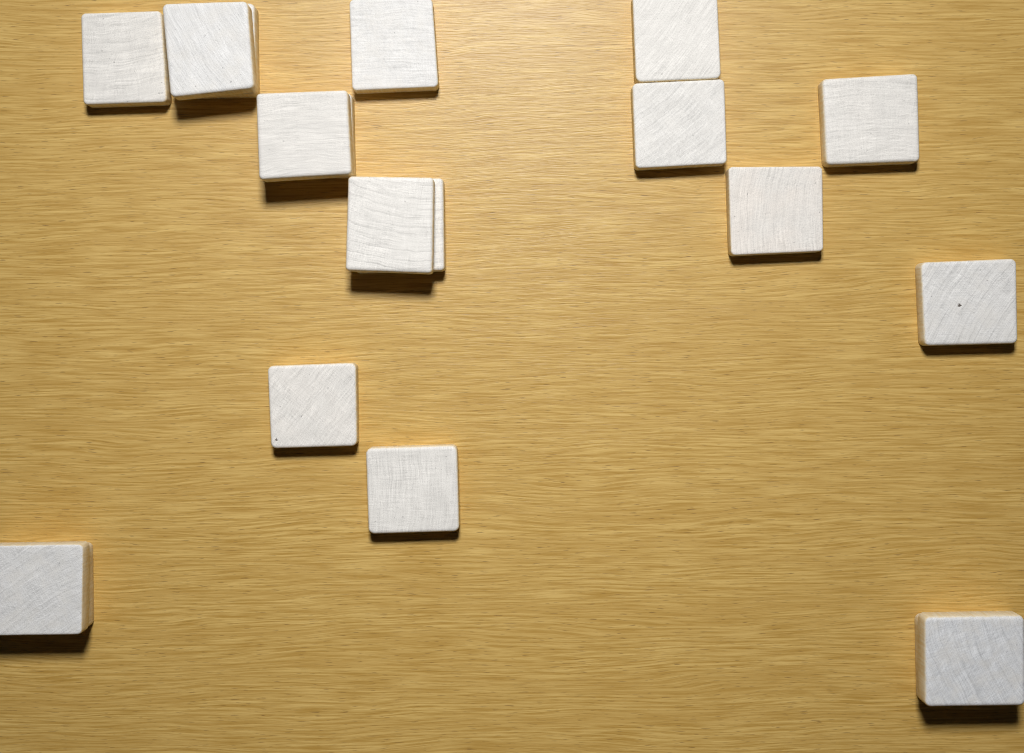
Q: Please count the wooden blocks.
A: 14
